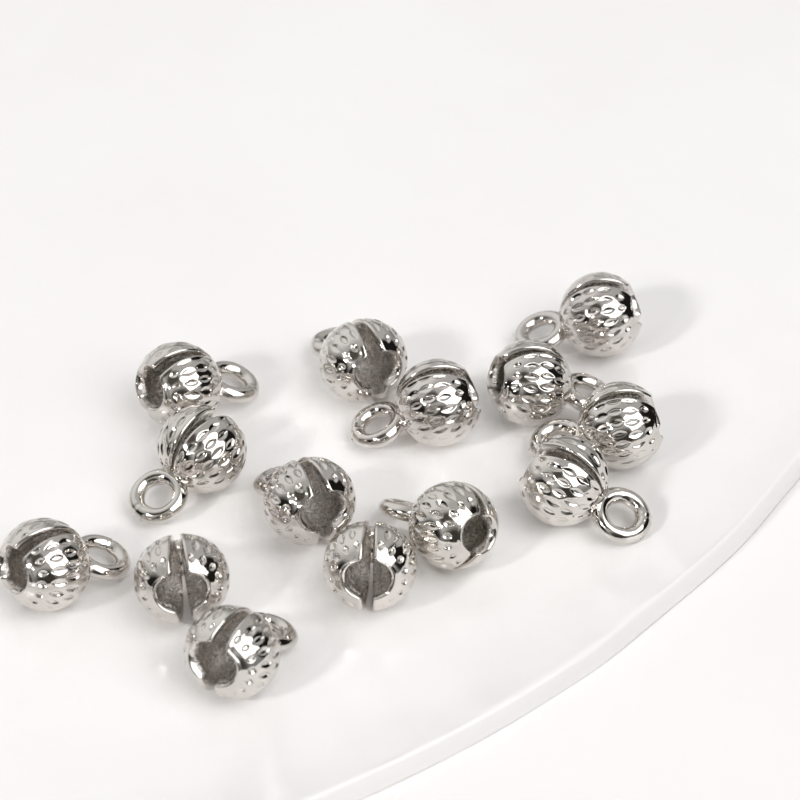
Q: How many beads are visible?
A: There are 14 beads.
